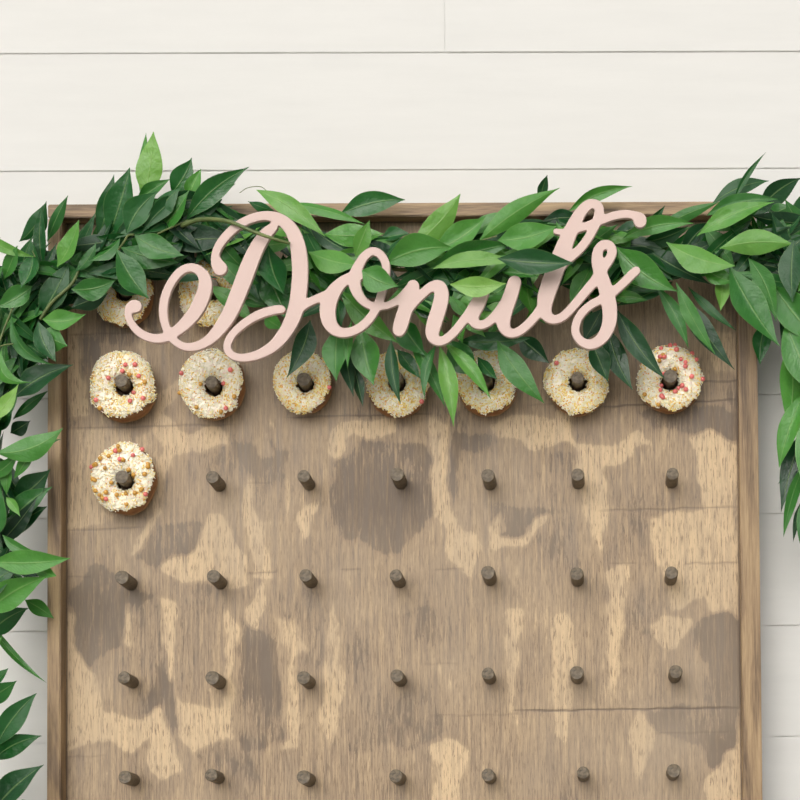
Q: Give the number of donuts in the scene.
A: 10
